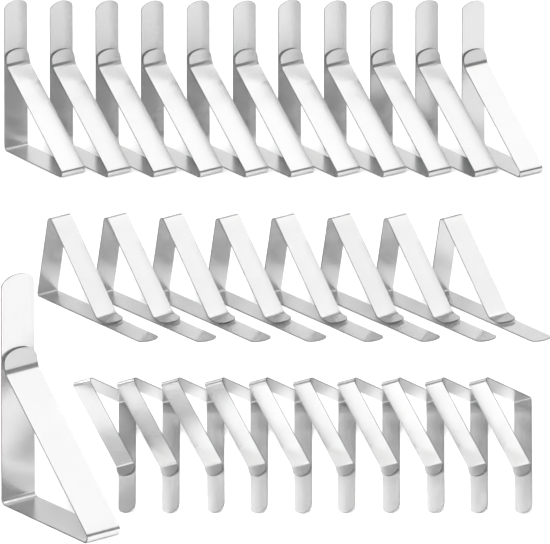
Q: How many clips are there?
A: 30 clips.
